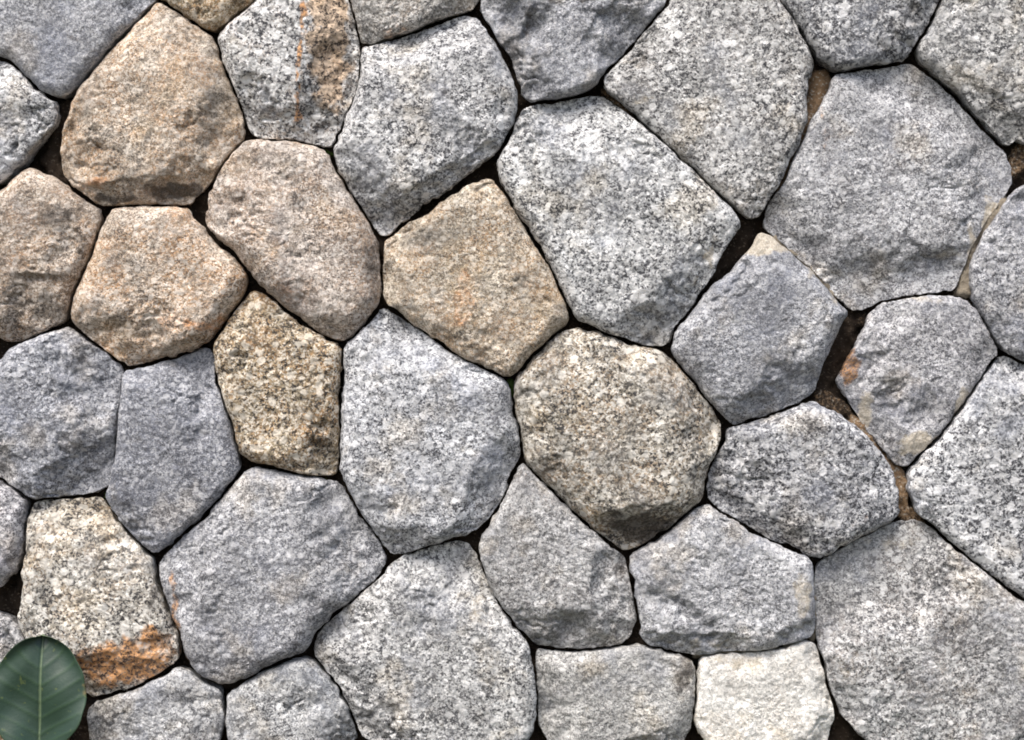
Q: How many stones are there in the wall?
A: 39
